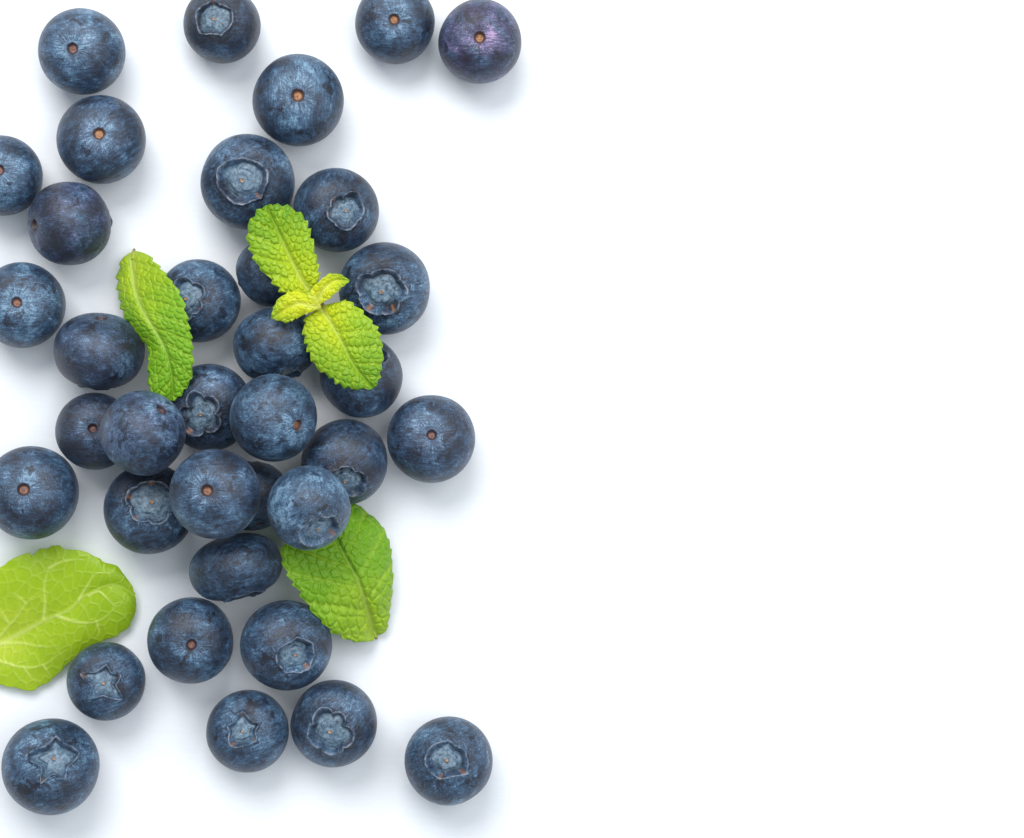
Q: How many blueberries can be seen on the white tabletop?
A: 36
